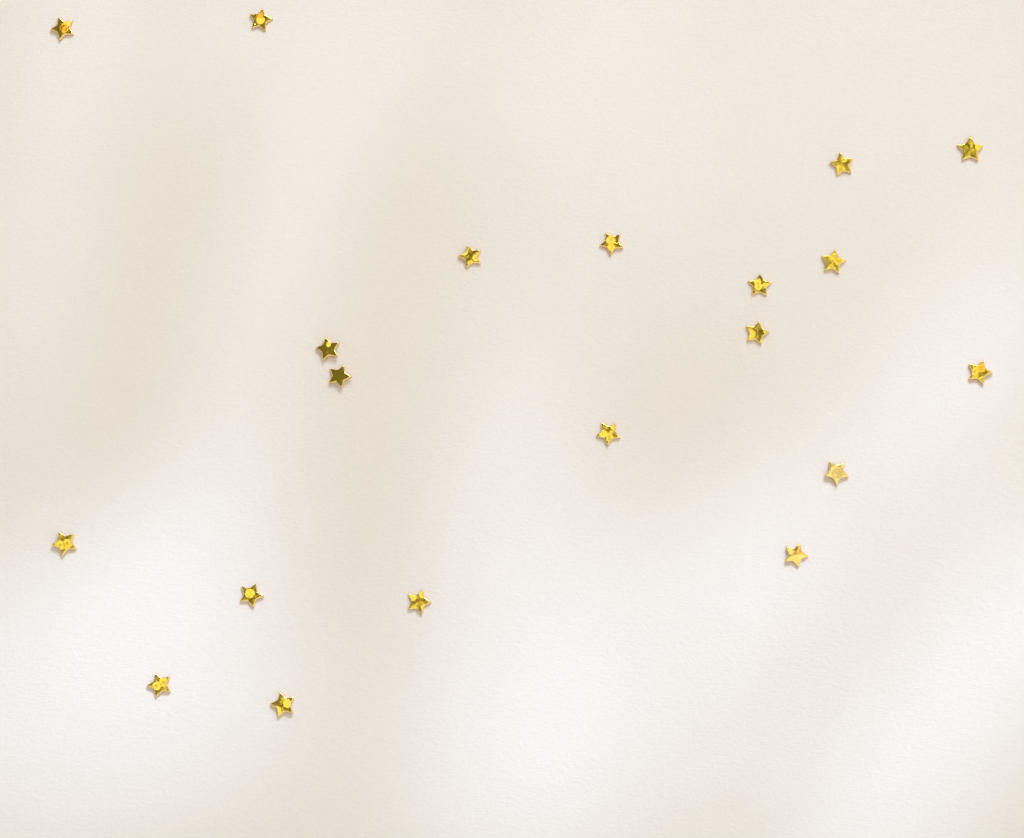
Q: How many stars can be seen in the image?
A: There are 20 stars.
